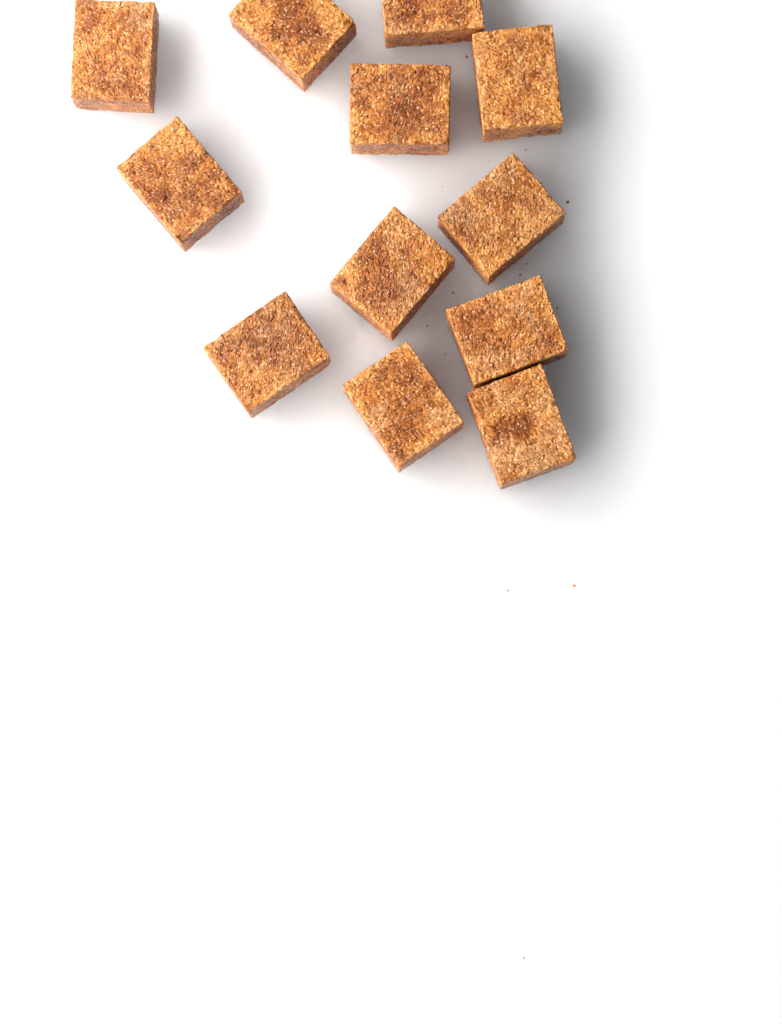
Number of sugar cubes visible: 12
